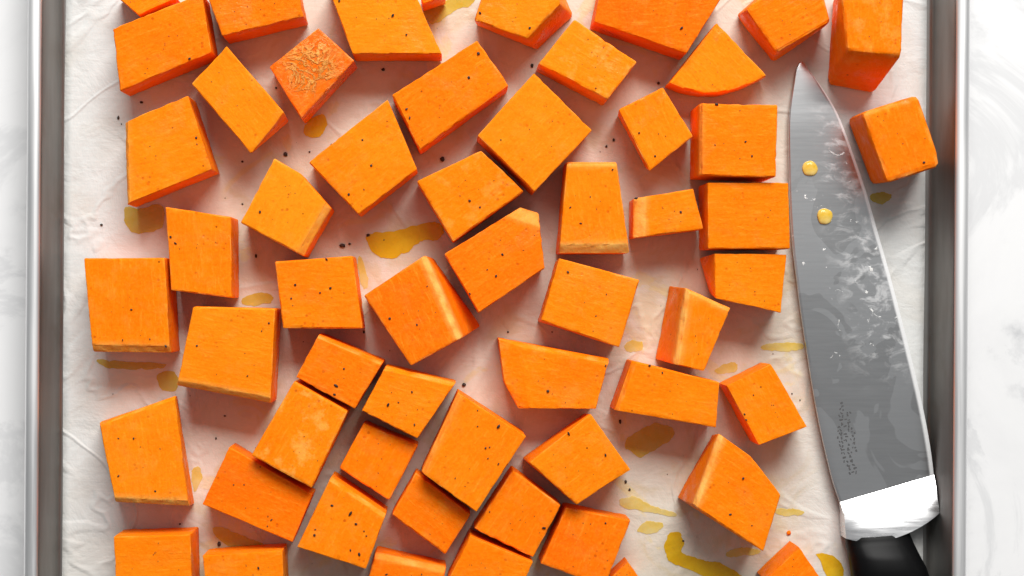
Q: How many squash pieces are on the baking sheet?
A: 56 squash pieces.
